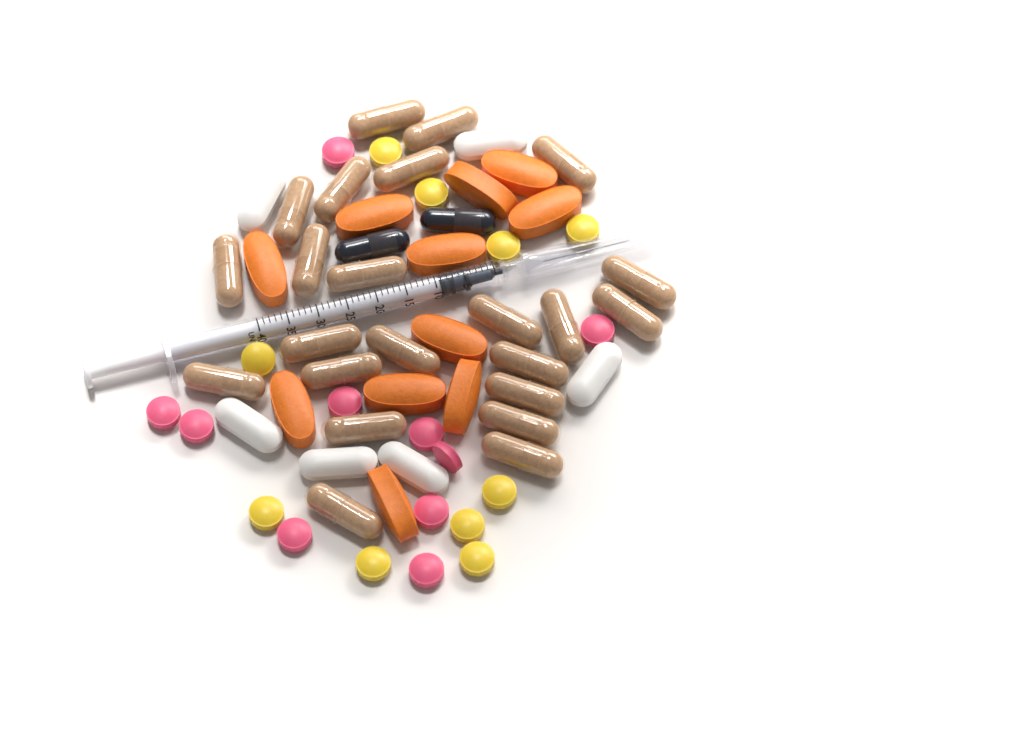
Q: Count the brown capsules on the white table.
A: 23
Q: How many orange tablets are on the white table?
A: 11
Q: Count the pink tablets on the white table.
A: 10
